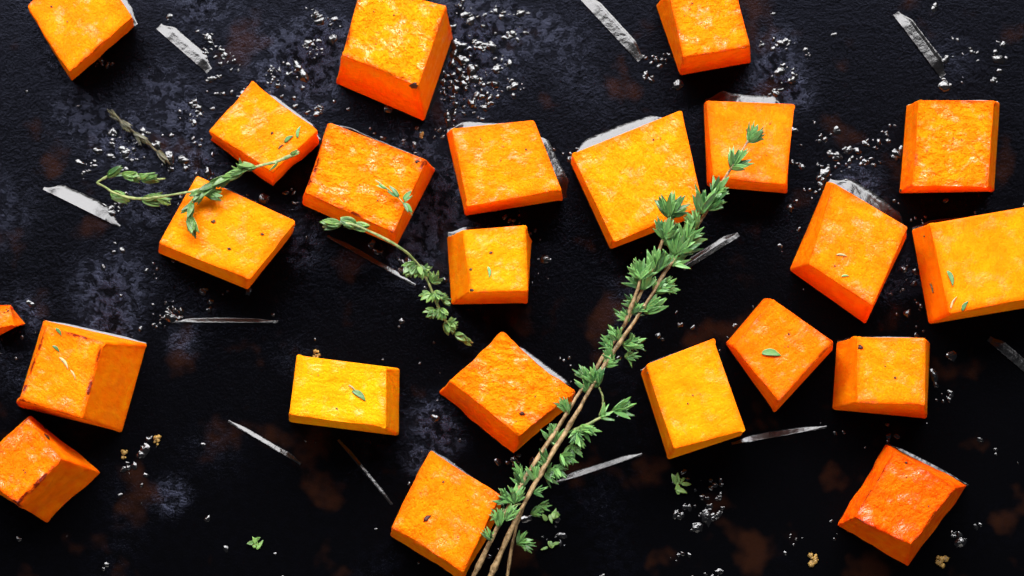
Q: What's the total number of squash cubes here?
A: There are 23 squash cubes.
